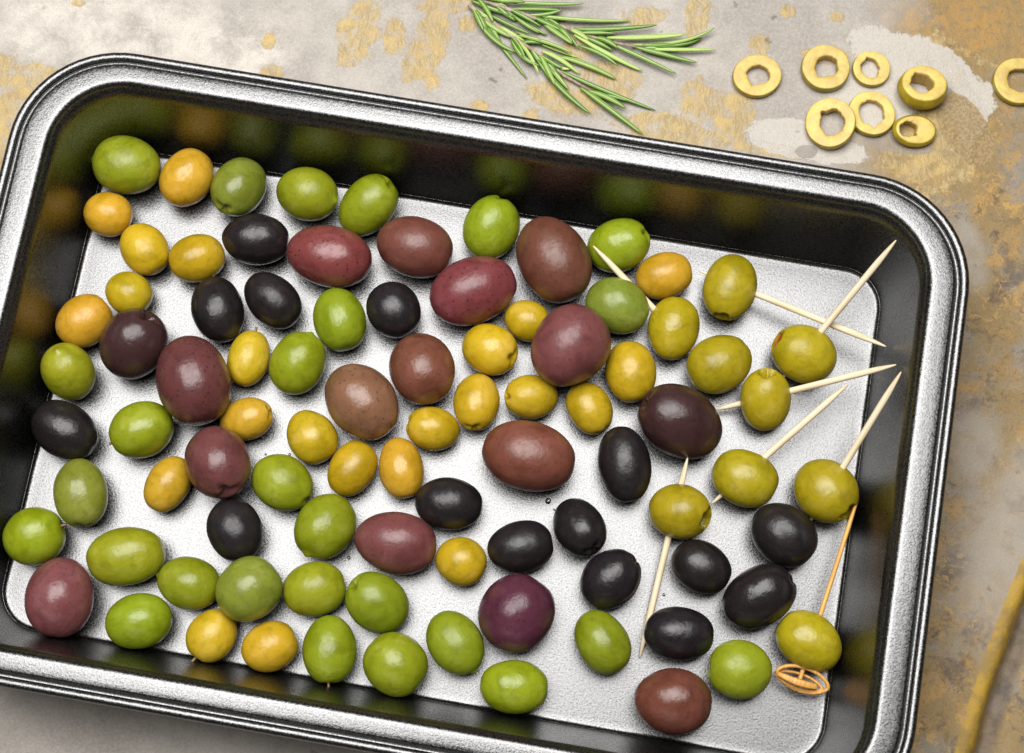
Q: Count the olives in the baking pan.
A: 90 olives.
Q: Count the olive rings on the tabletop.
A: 8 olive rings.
